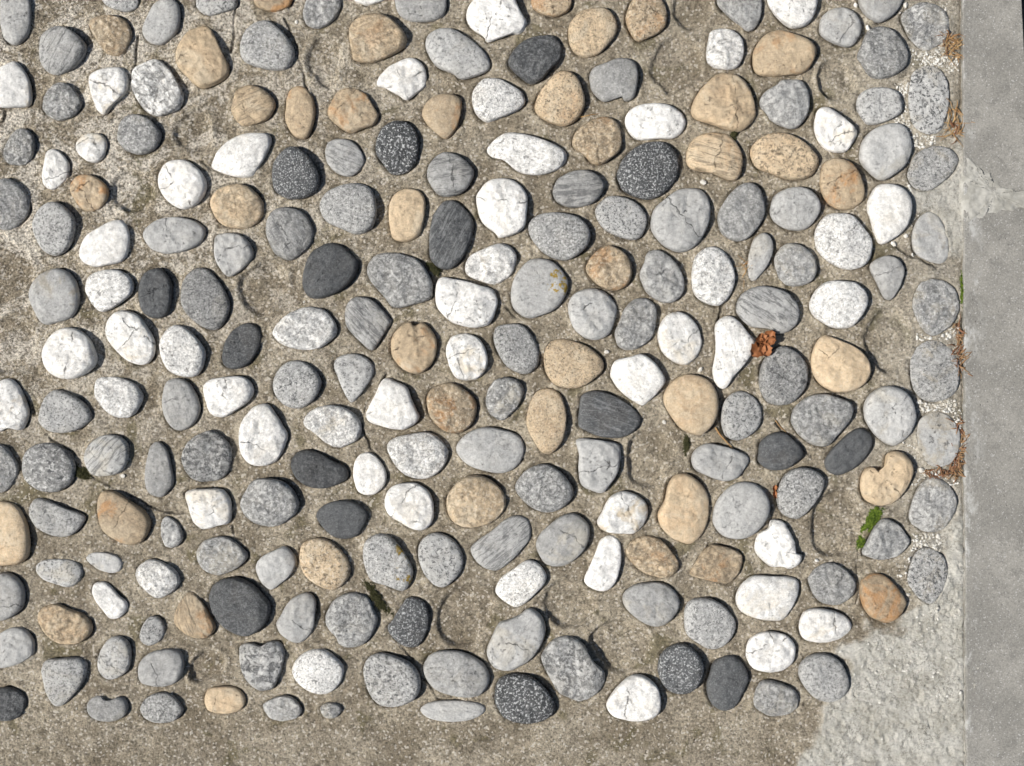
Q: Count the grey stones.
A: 111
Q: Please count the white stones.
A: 54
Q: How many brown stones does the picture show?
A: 40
